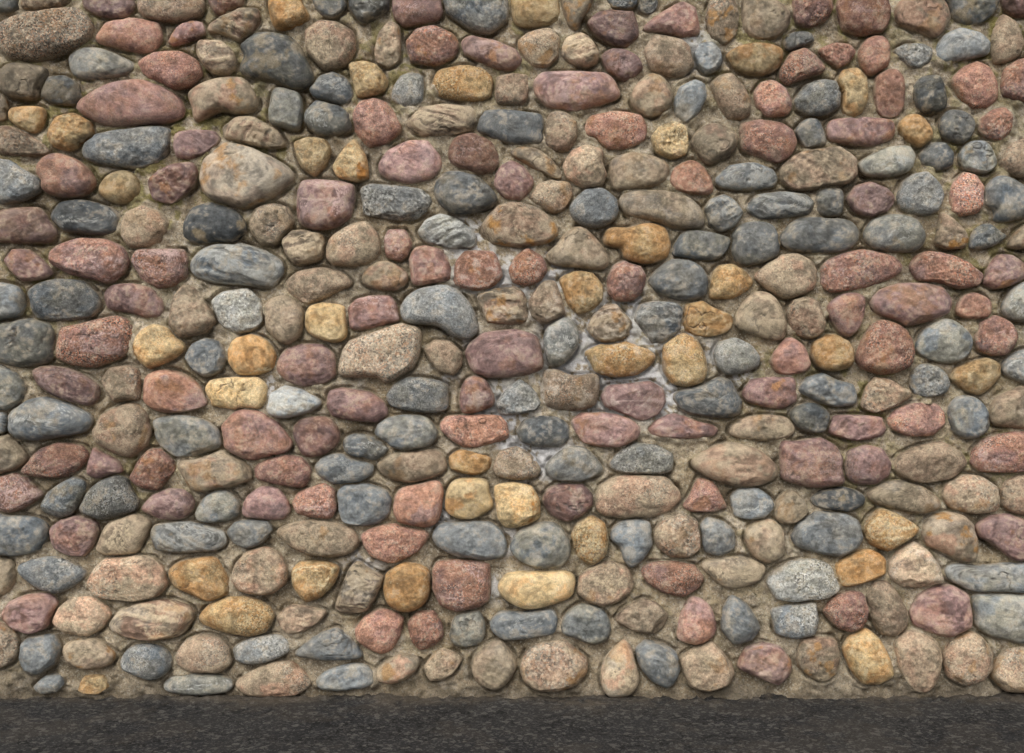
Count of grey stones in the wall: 109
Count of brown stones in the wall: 102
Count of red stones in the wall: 100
